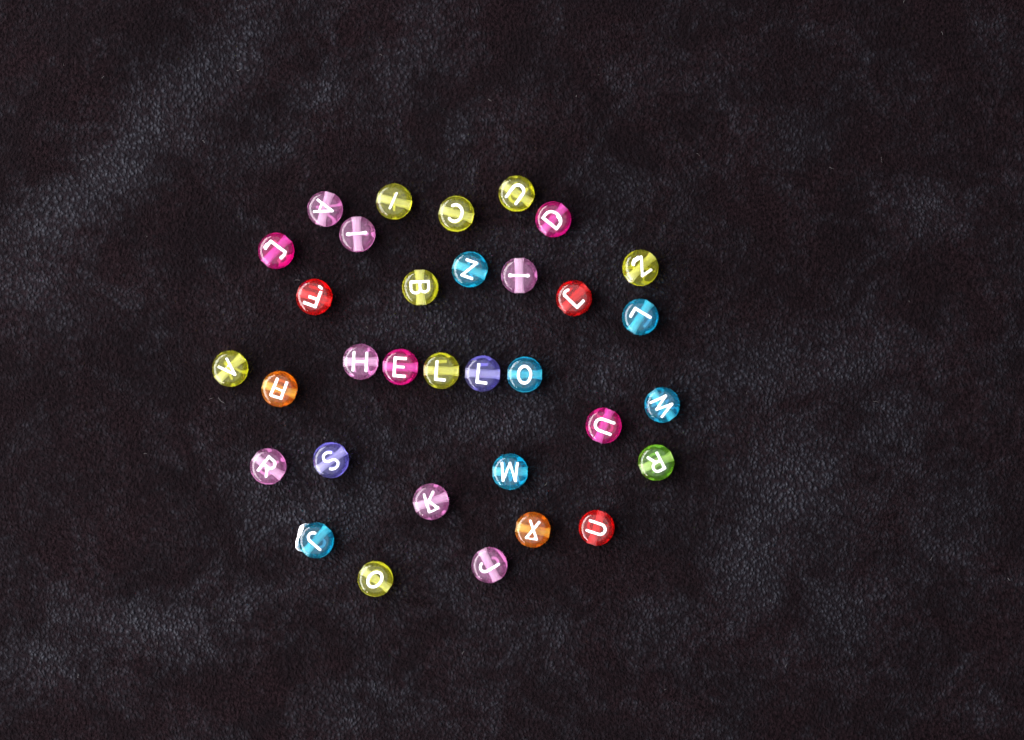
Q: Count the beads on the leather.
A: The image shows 33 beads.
